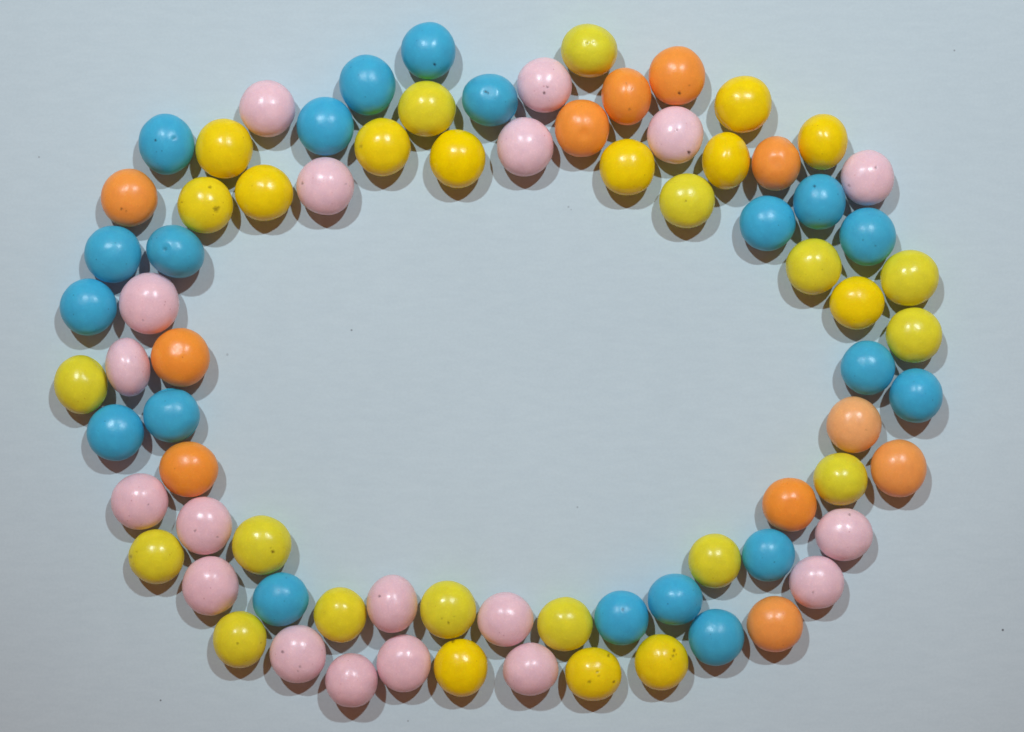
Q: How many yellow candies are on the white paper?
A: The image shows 28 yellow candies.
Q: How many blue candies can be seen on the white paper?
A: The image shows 20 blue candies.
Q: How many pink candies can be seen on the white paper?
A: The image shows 19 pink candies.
